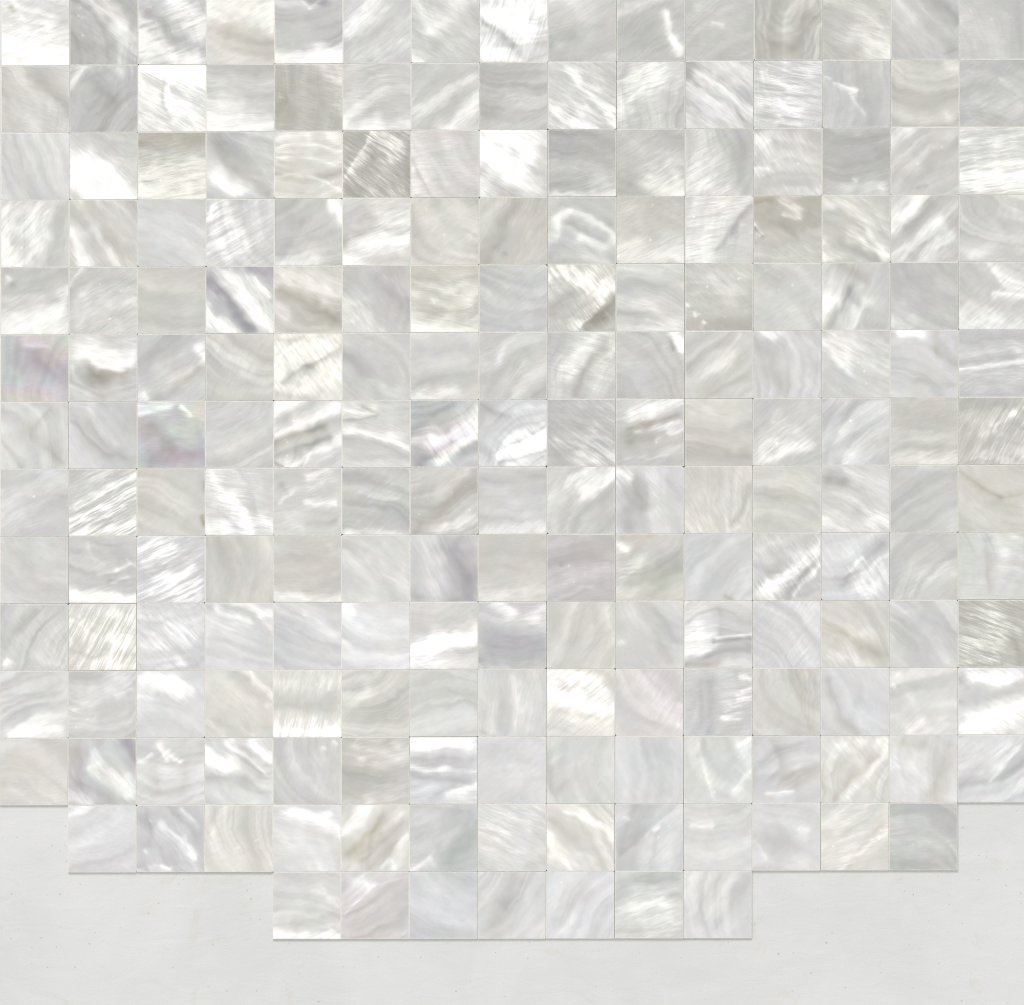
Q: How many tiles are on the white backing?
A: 200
